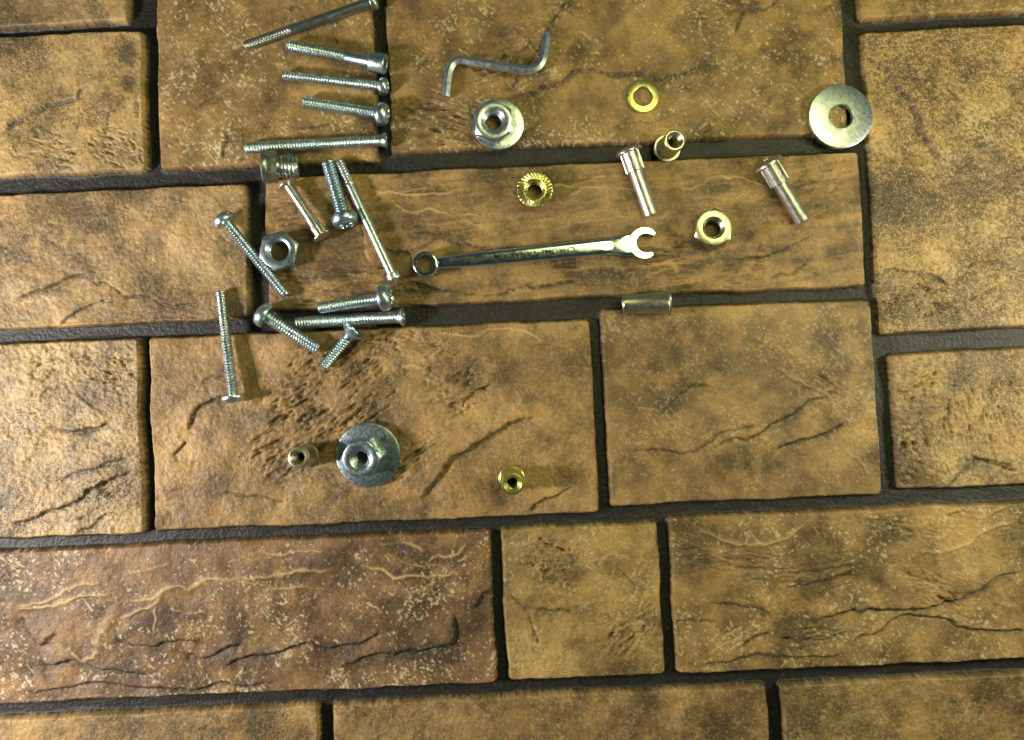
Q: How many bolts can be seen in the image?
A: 14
